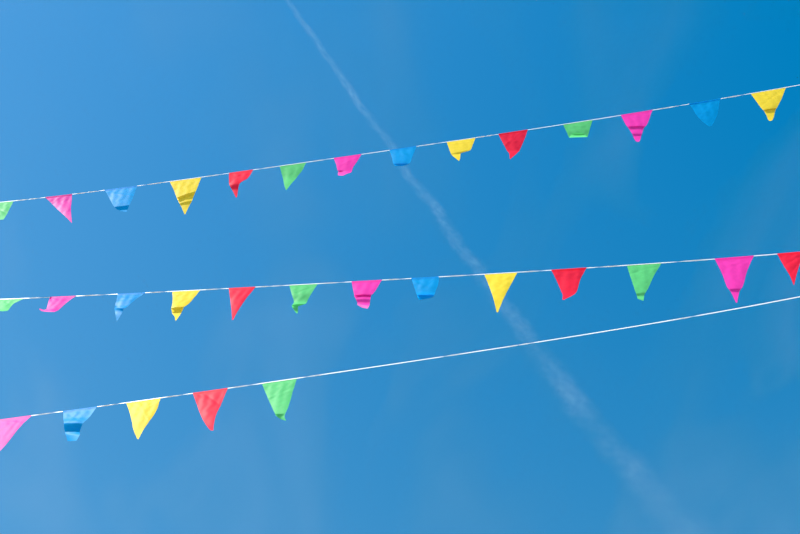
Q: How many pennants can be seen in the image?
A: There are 32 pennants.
